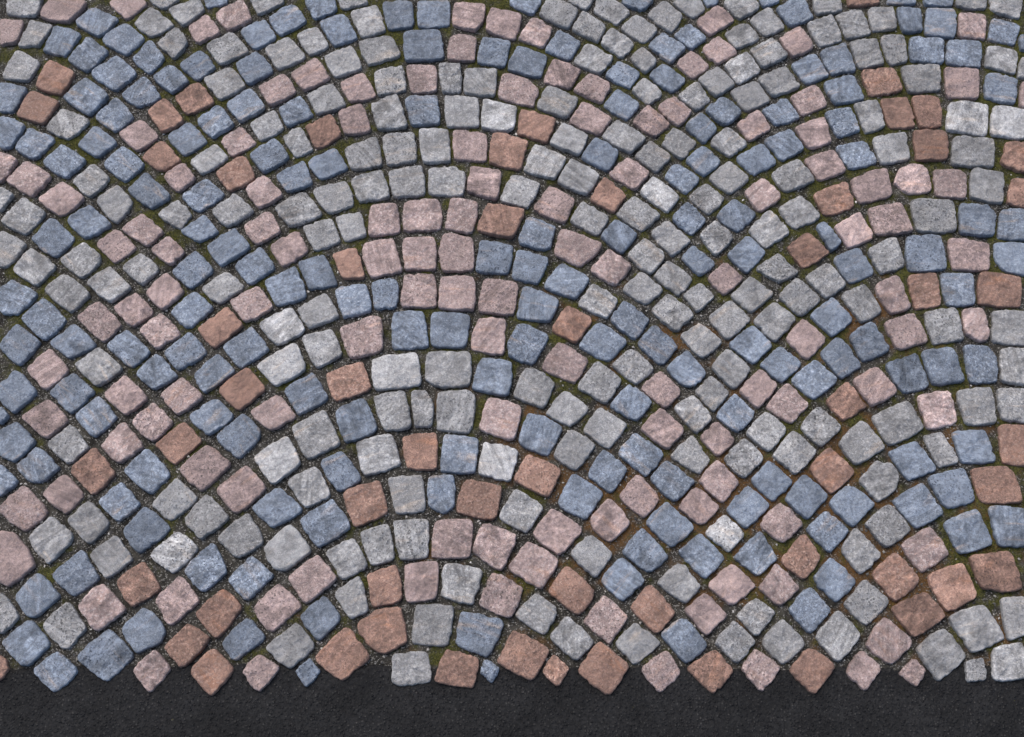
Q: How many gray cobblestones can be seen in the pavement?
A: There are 199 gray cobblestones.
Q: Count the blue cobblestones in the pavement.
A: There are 183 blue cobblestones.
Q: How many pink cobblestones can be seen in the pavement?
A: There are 125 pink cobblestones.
